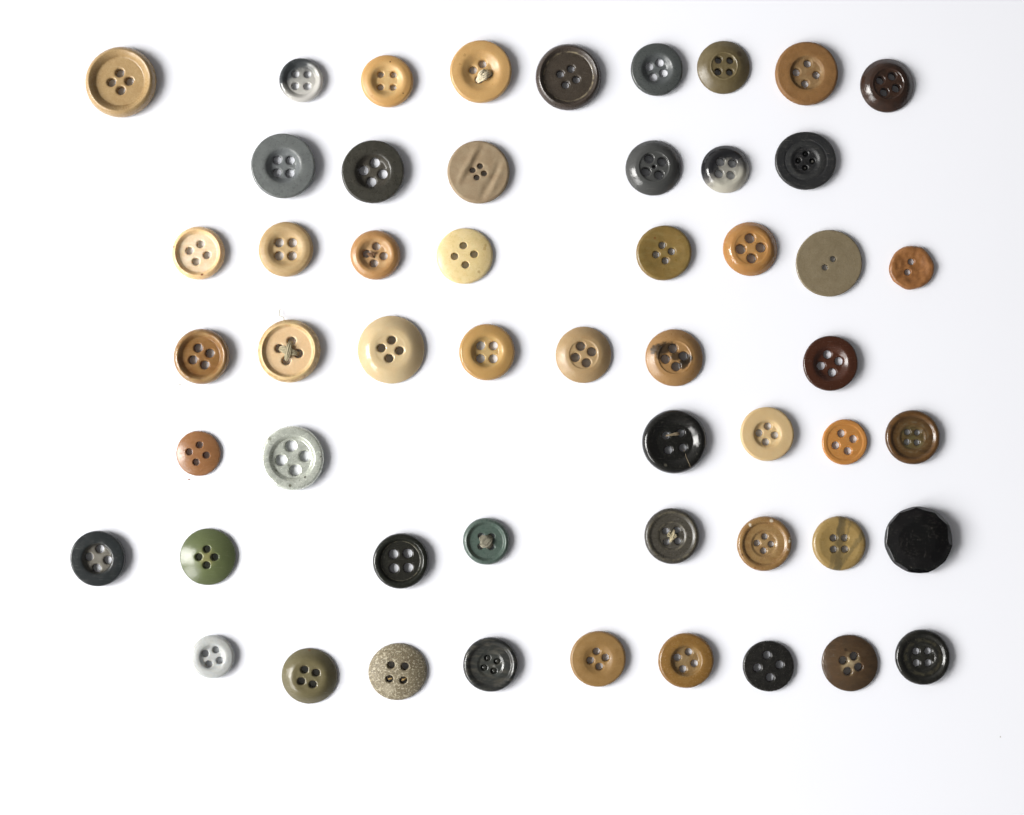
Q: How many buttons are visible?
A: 53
